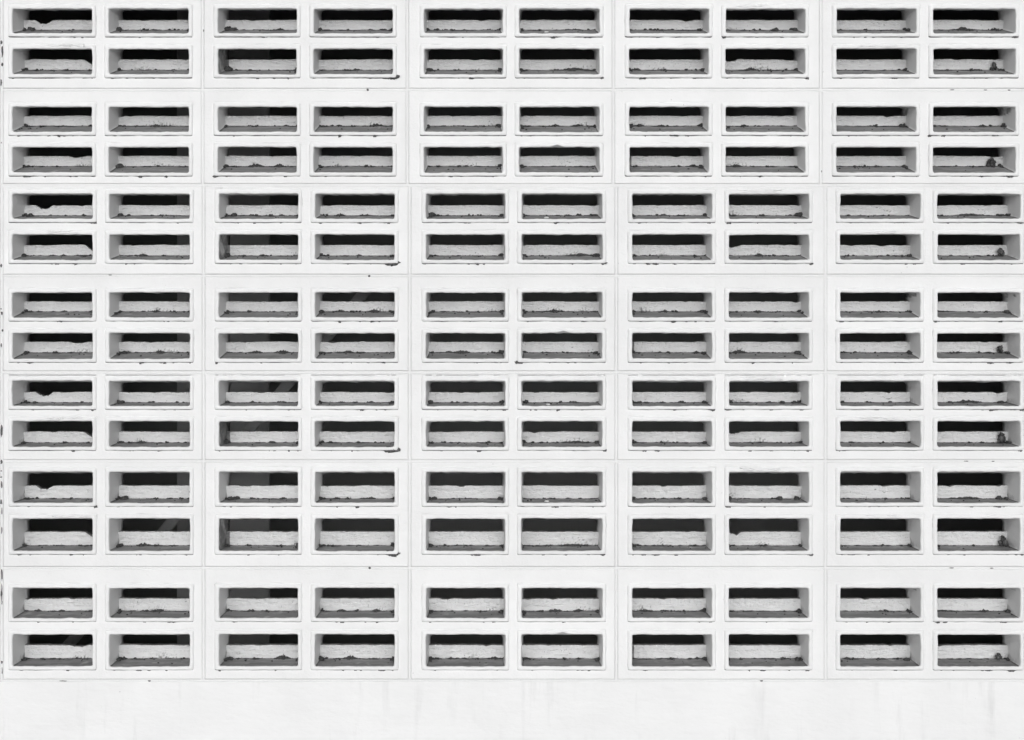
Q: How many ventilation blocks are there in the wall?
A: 35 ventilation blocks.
